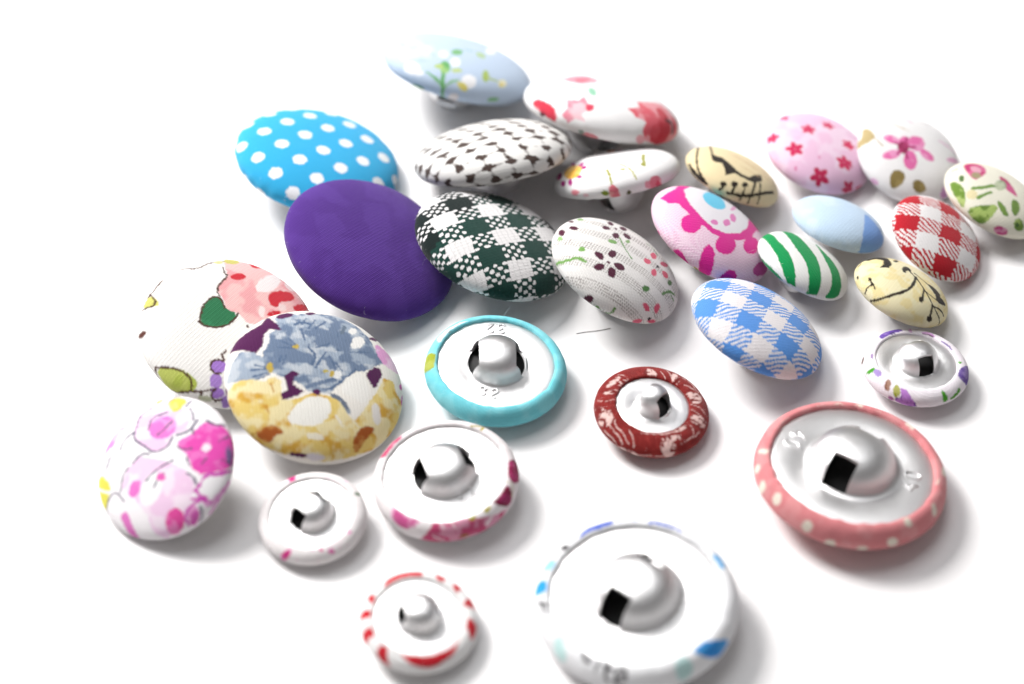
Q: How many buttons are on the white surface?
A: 29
